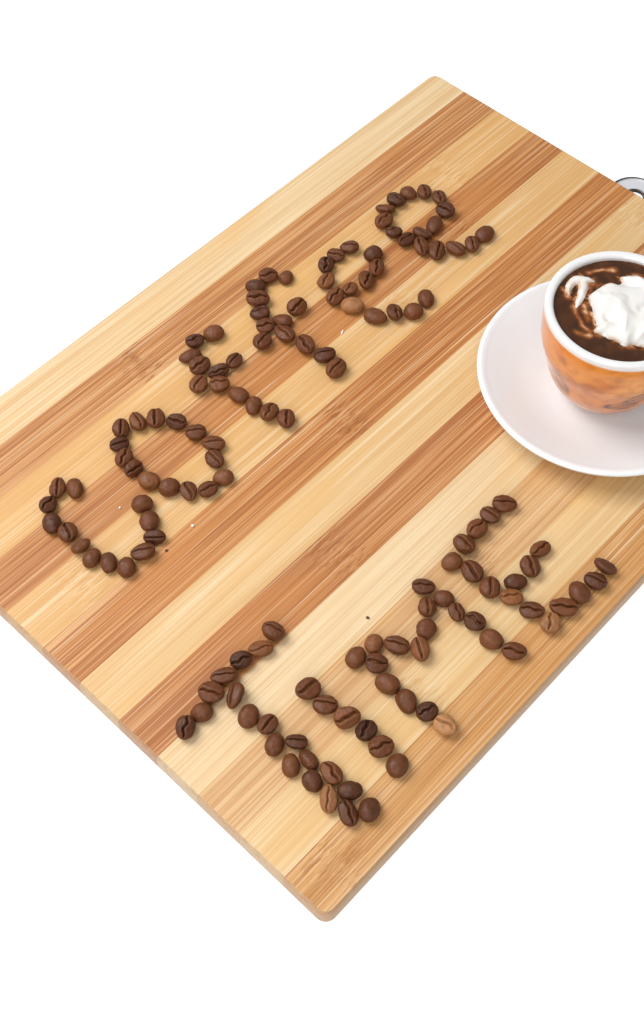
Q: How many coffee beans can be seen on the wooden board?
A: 143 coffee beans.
